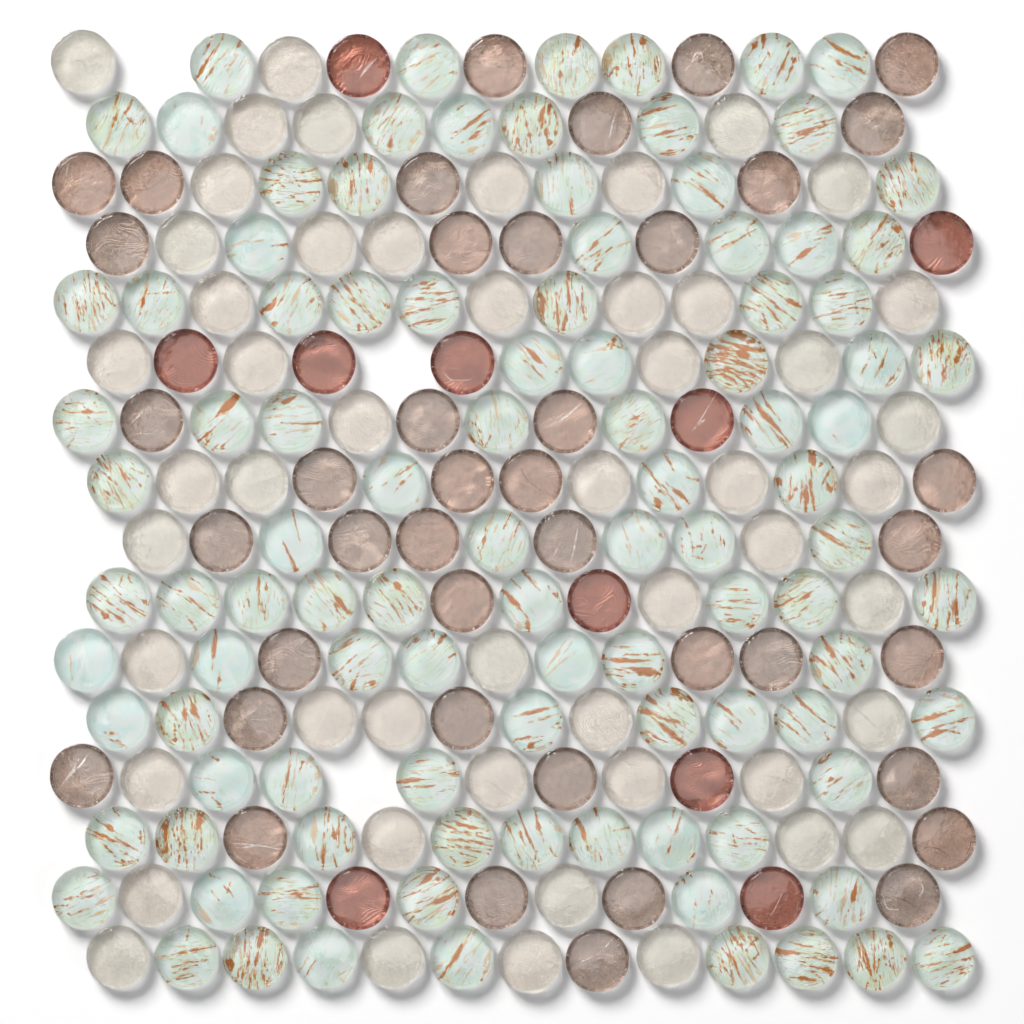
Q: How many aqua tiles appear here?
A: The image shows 101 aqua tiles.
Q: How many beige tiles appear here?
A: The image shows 51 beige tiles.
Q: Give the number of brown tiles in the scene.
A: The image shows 41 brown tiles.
